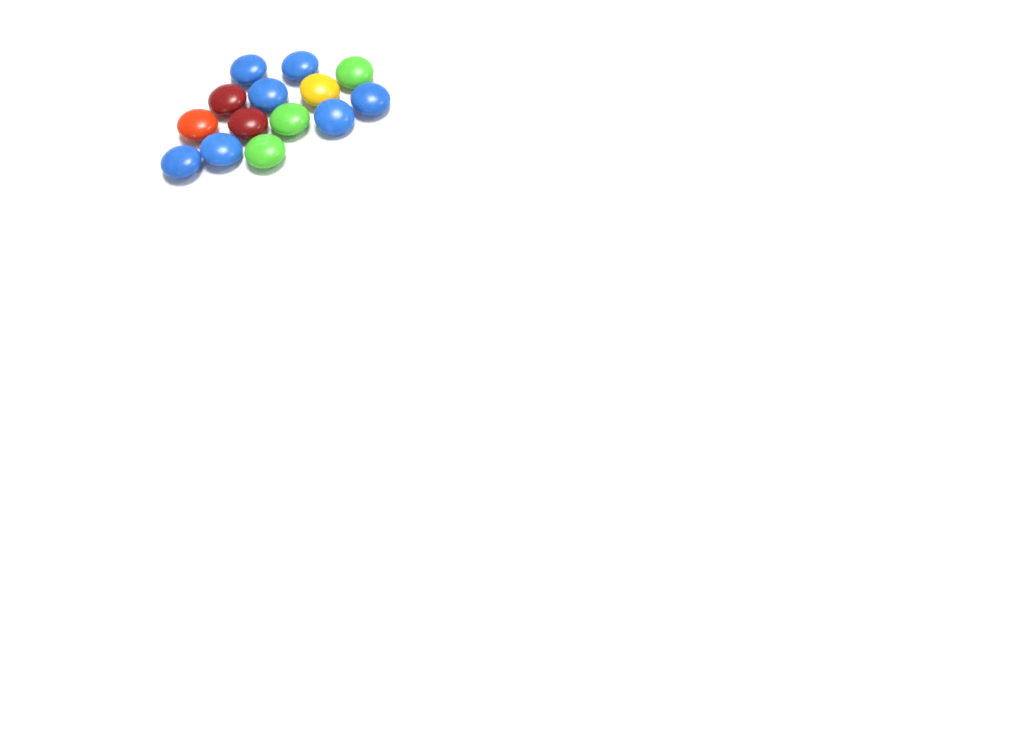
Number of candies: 14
